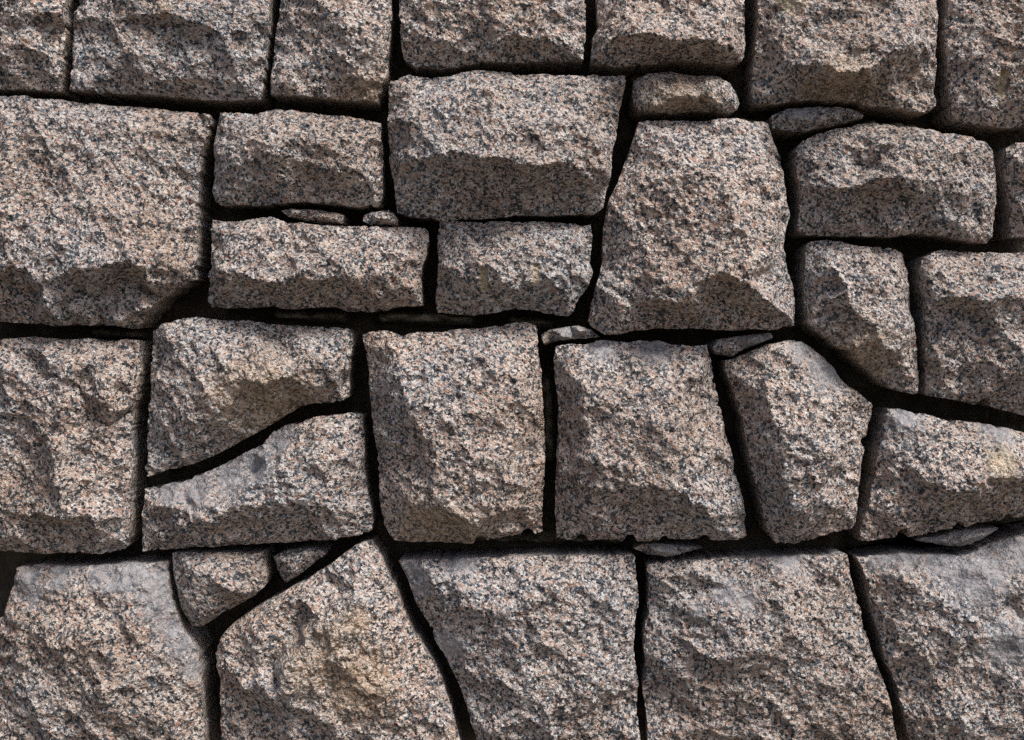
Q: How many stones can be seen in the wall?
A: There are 39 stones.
